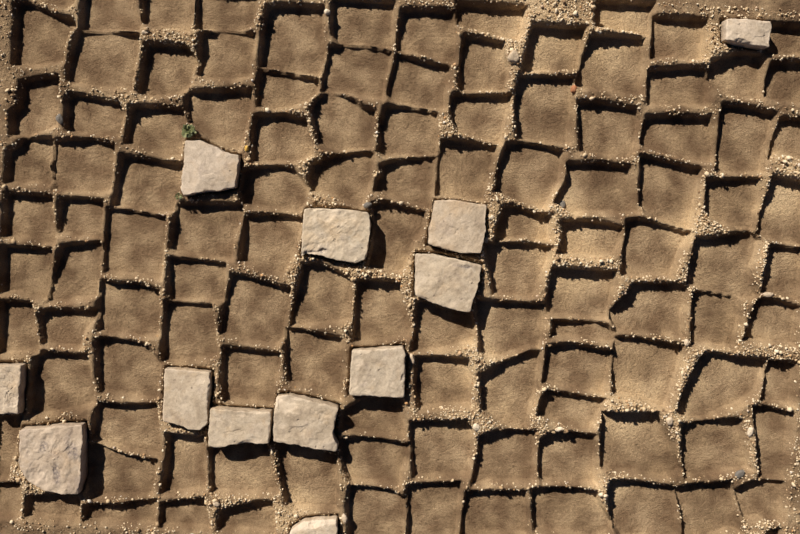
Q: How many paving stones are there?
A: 12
